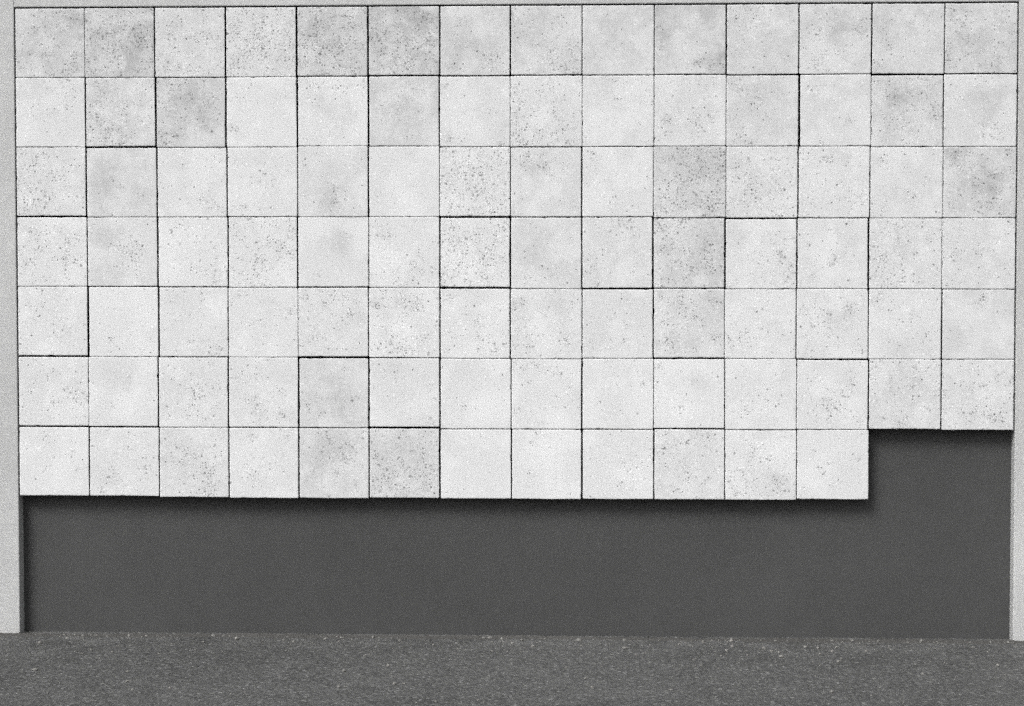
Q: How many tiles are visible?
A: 96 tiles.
